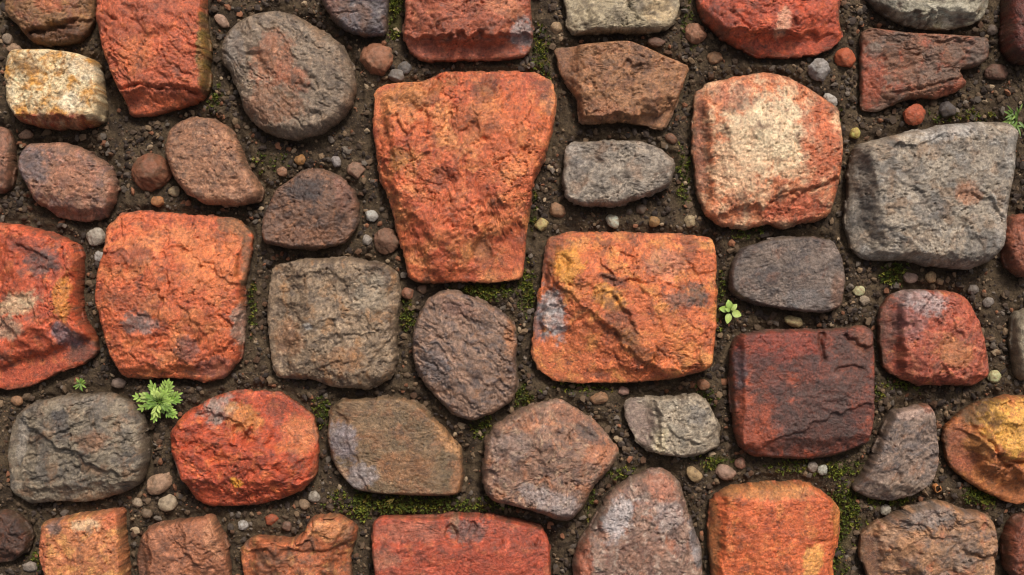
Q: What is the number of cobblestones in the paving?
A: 46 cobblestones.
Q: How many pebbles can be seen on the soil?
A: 69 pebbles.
